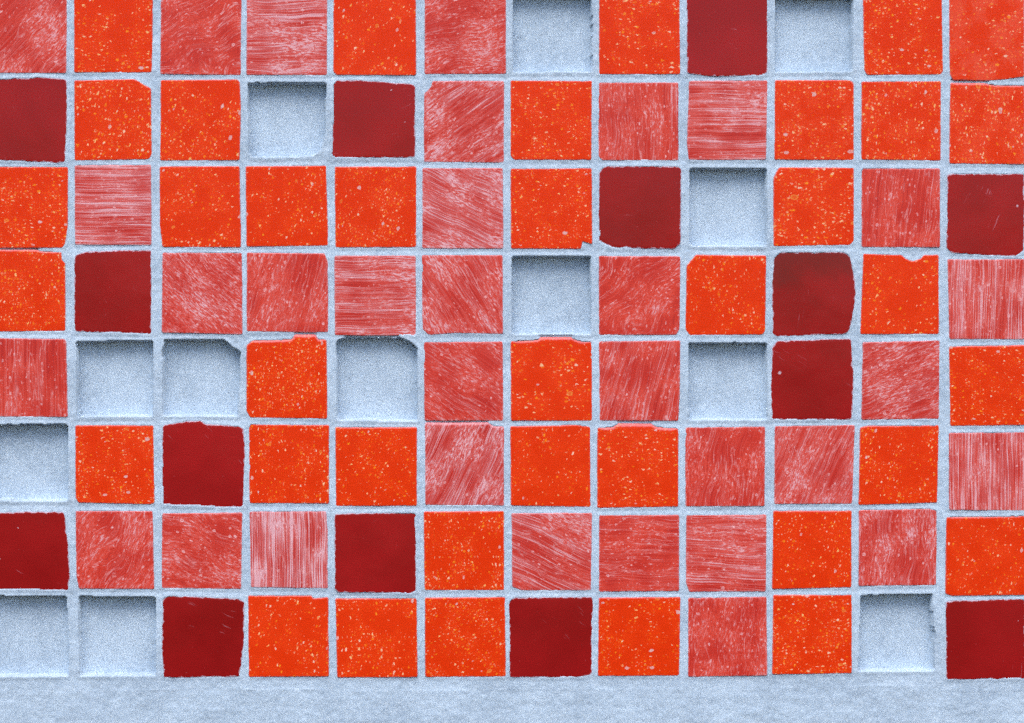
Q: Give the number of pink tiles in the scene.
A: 32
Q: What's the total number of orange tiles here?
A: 37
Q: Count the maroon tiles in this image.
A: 14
